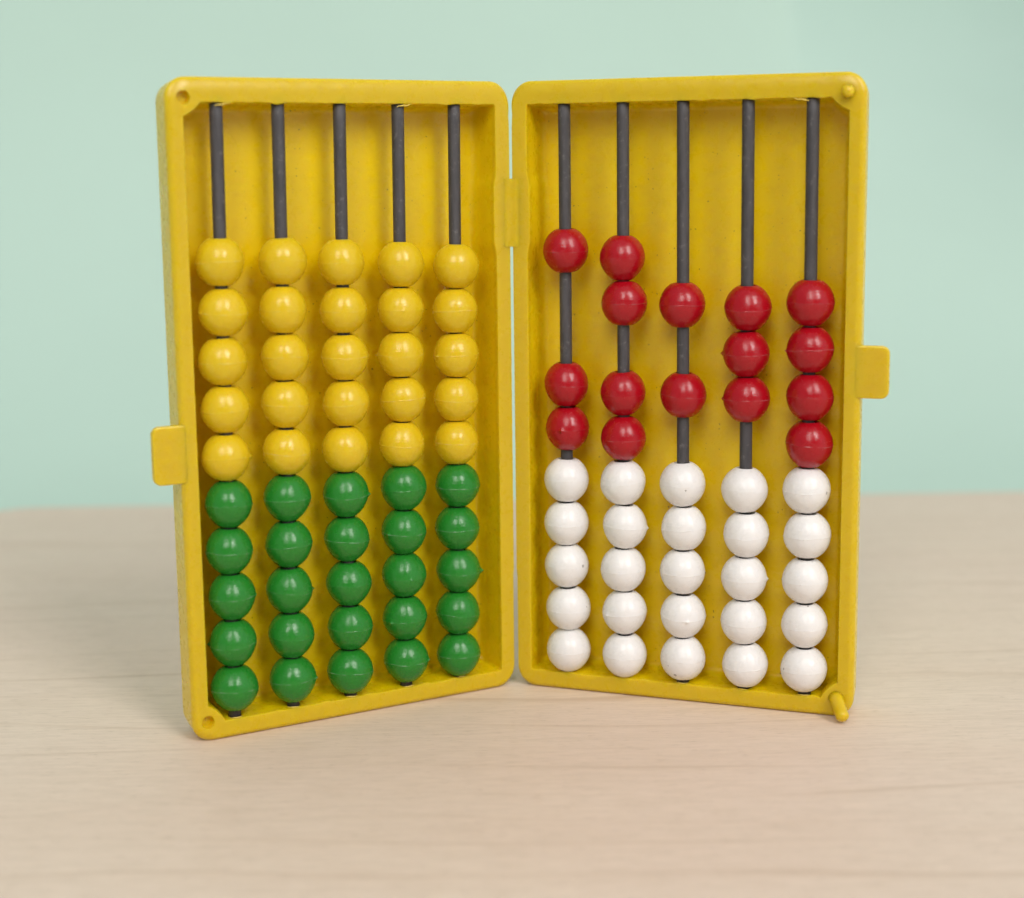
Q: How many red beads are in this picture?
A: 16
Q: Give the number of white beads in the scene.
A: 25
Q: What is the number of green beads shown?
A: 25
